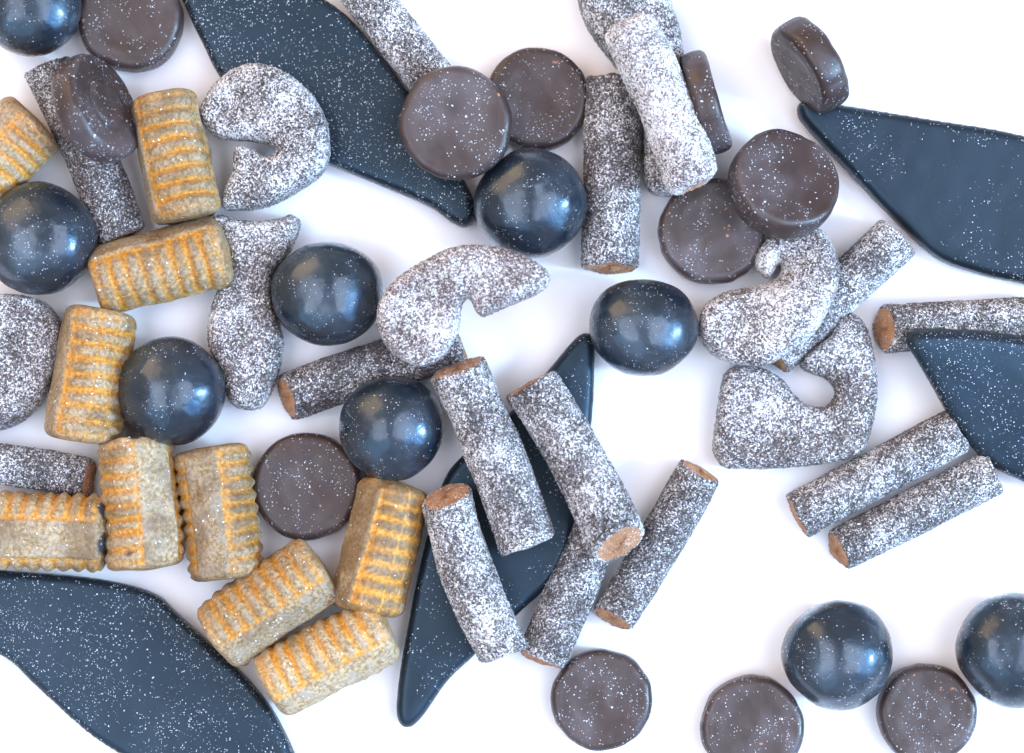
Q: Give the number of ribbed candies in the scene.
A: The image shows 10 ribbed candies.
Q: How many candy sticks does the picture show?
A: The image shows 15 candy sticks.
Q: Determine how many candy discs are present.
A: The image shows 12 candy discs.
